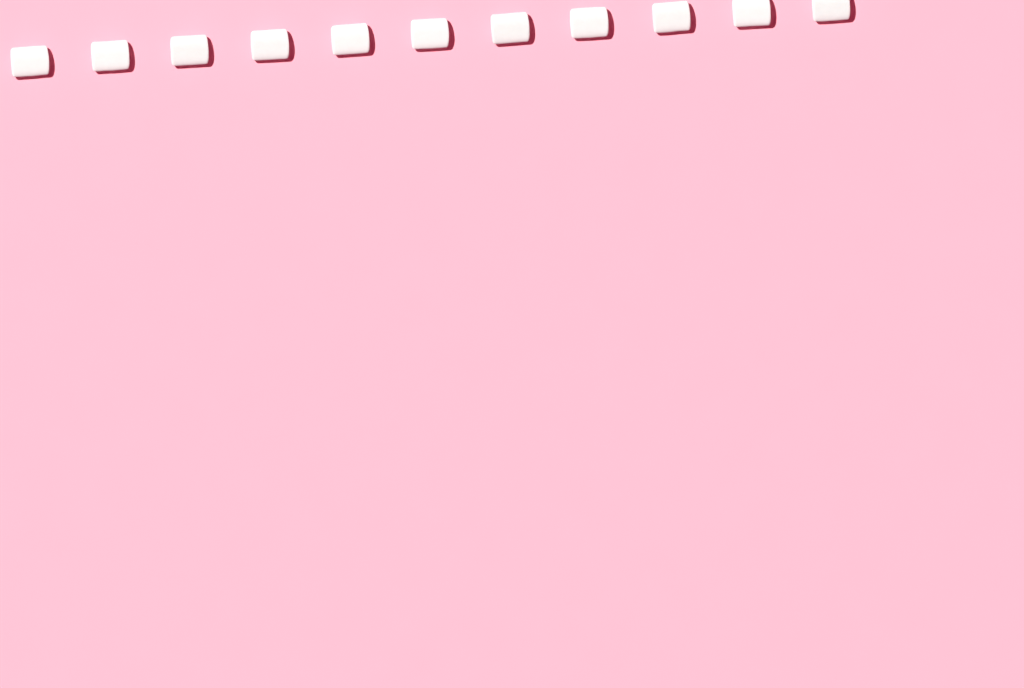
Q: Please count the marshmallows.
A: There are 11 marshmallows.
